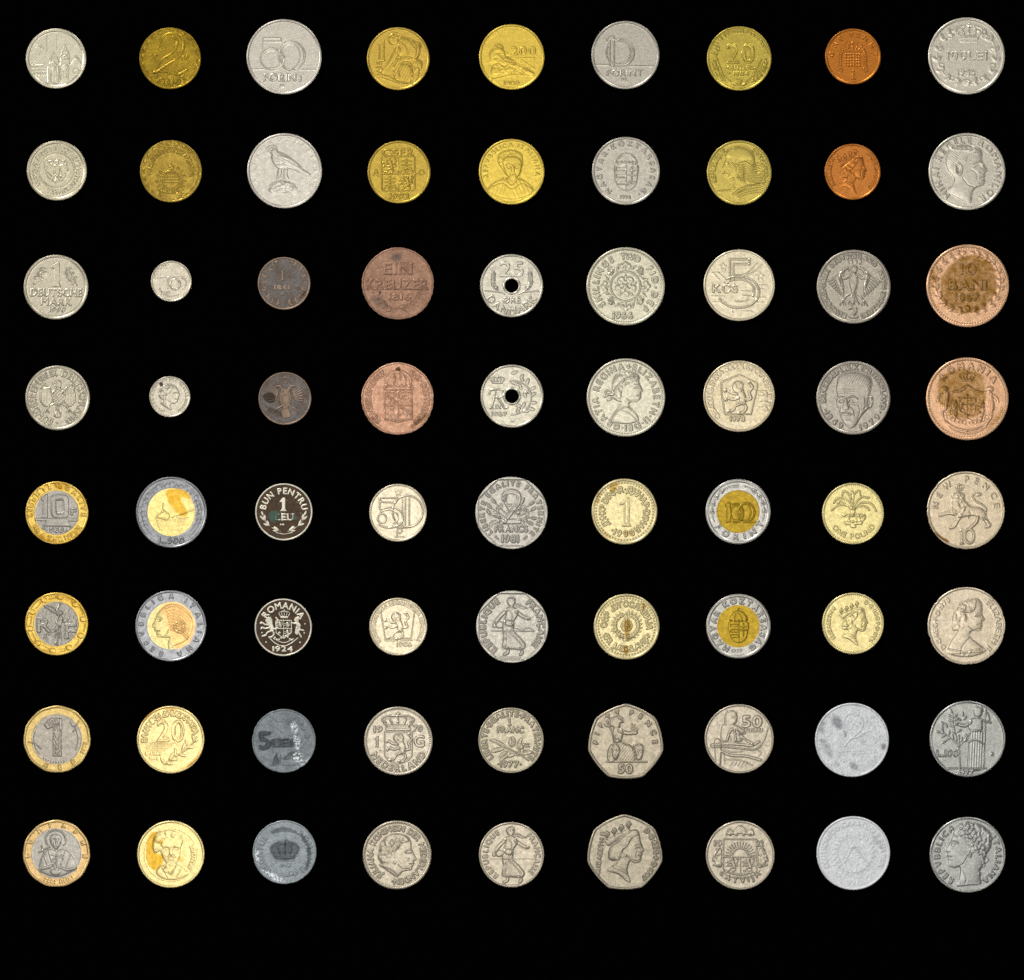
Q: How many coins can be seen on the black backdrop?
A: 72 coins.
